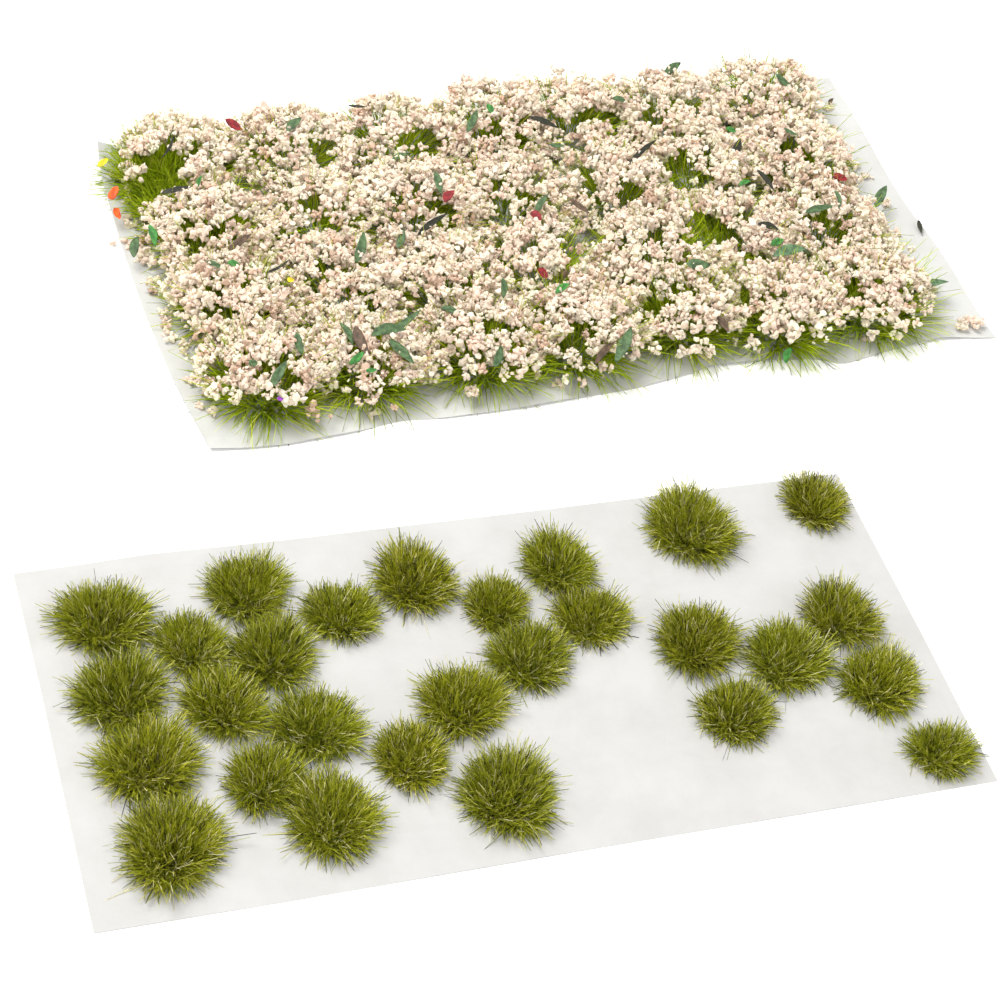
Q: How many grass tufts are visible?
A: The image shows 28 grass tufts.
